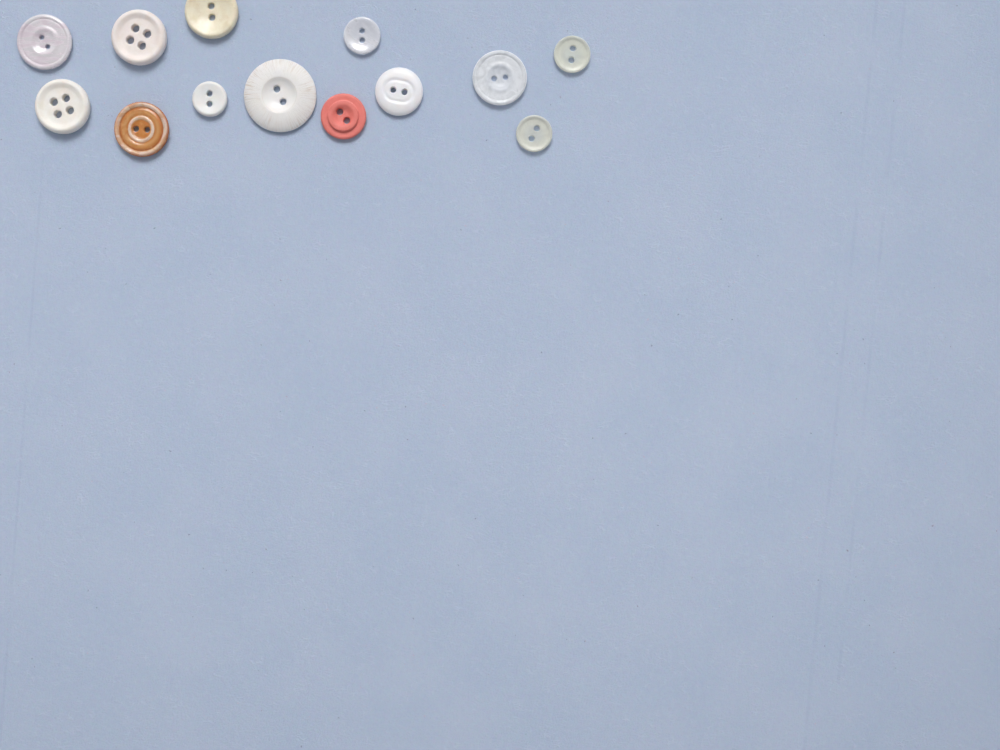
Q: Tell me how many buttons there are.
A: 13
